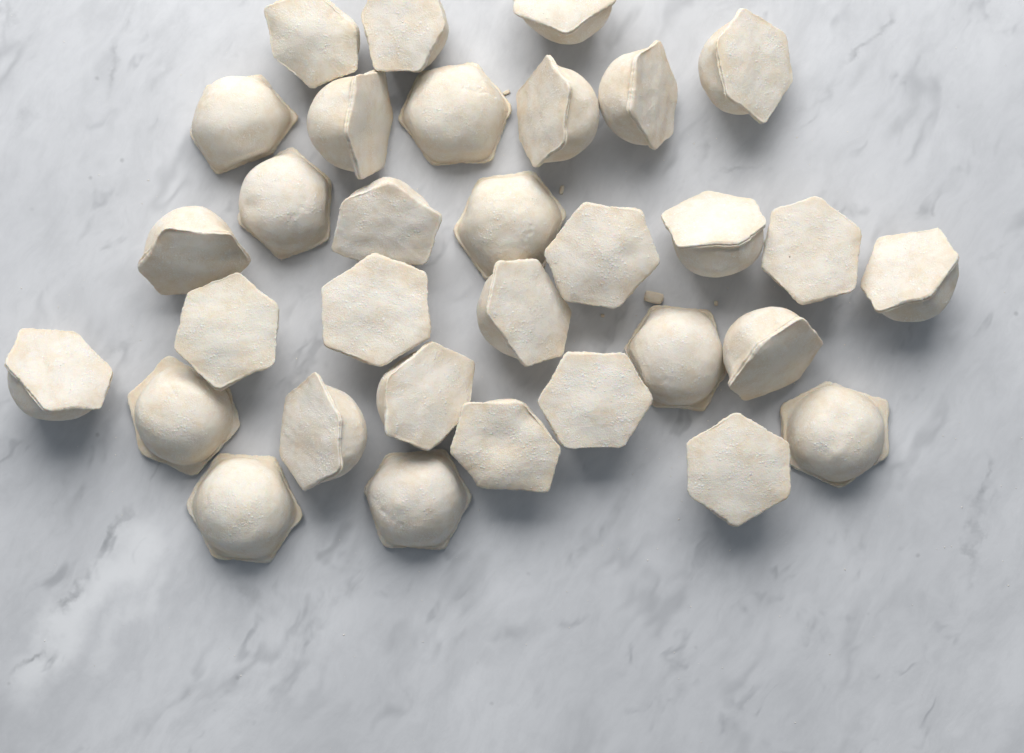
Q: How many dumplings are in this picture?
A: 32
